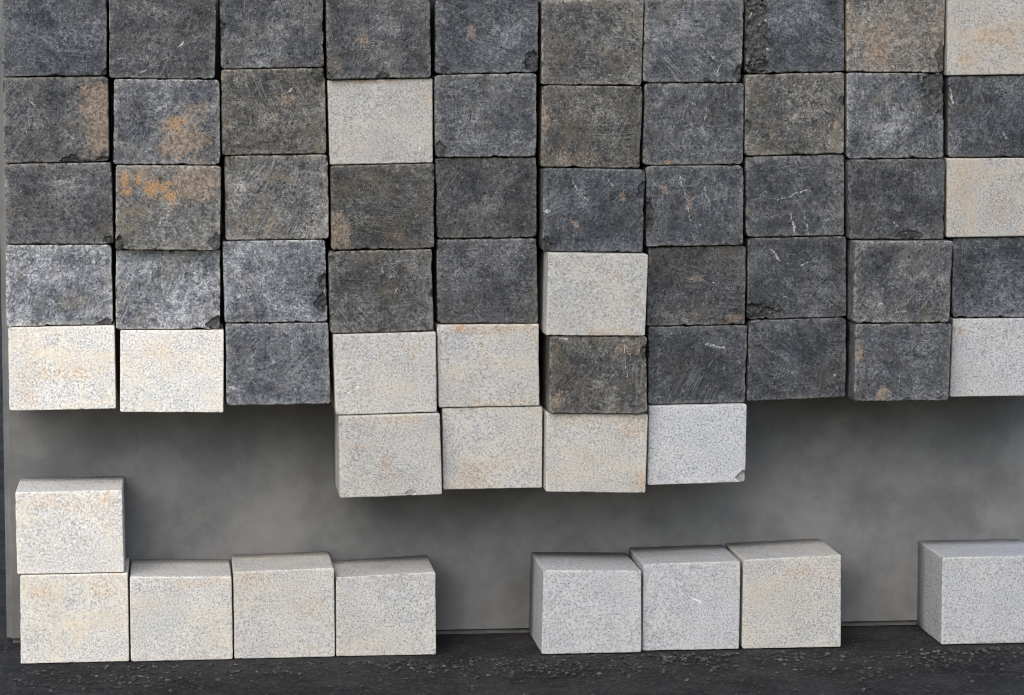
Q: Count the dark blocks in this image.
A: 41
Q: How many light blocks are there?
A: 22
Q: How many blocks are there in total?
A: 63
